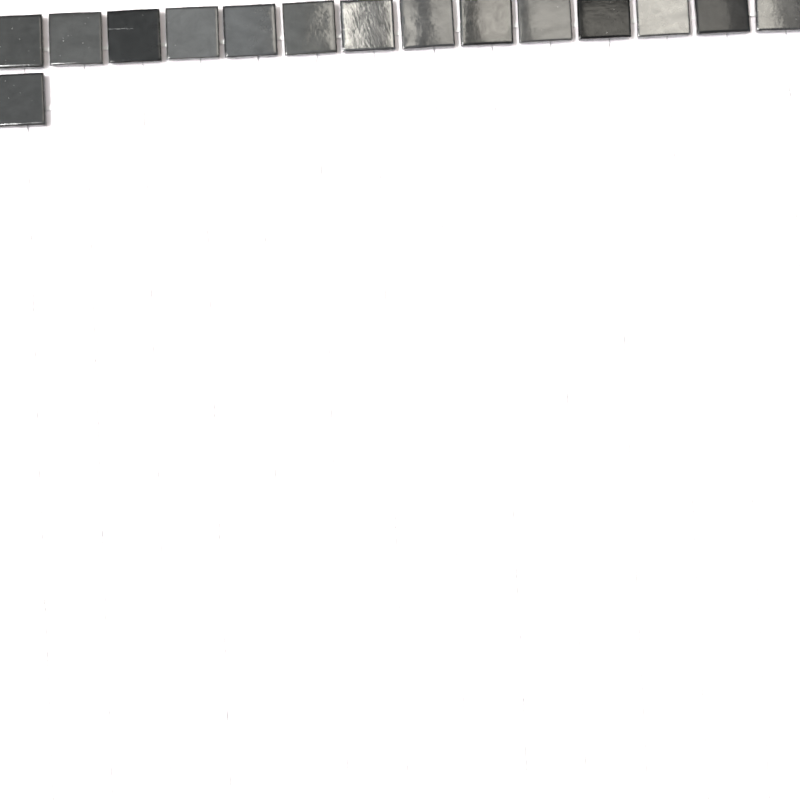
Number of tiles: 15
